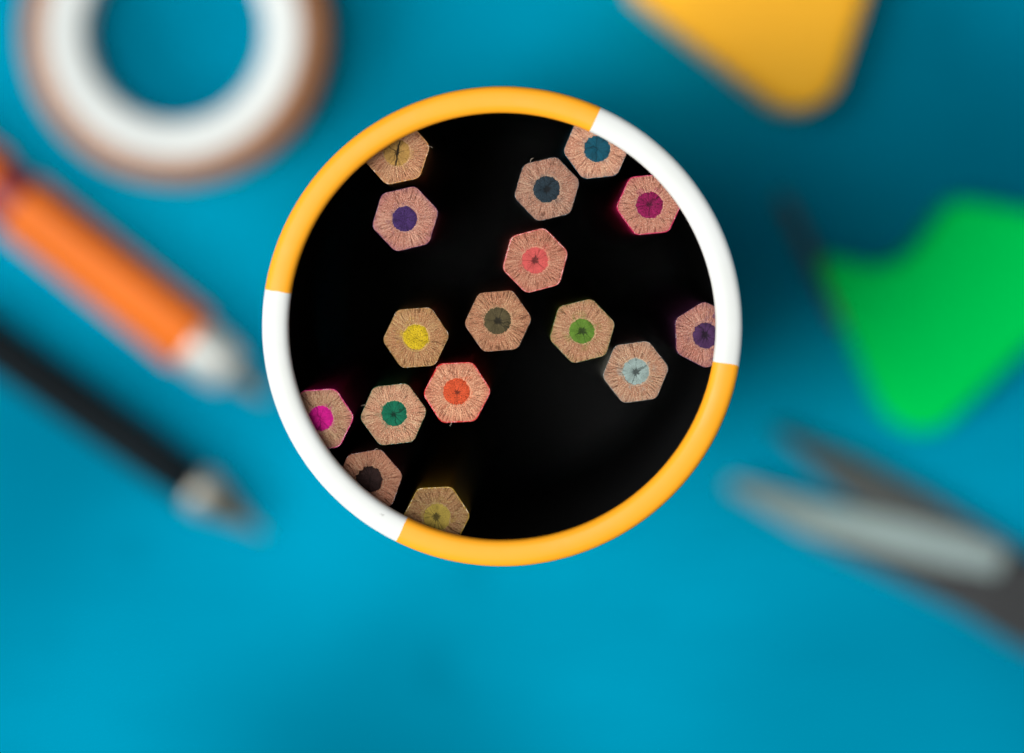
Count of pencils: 16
